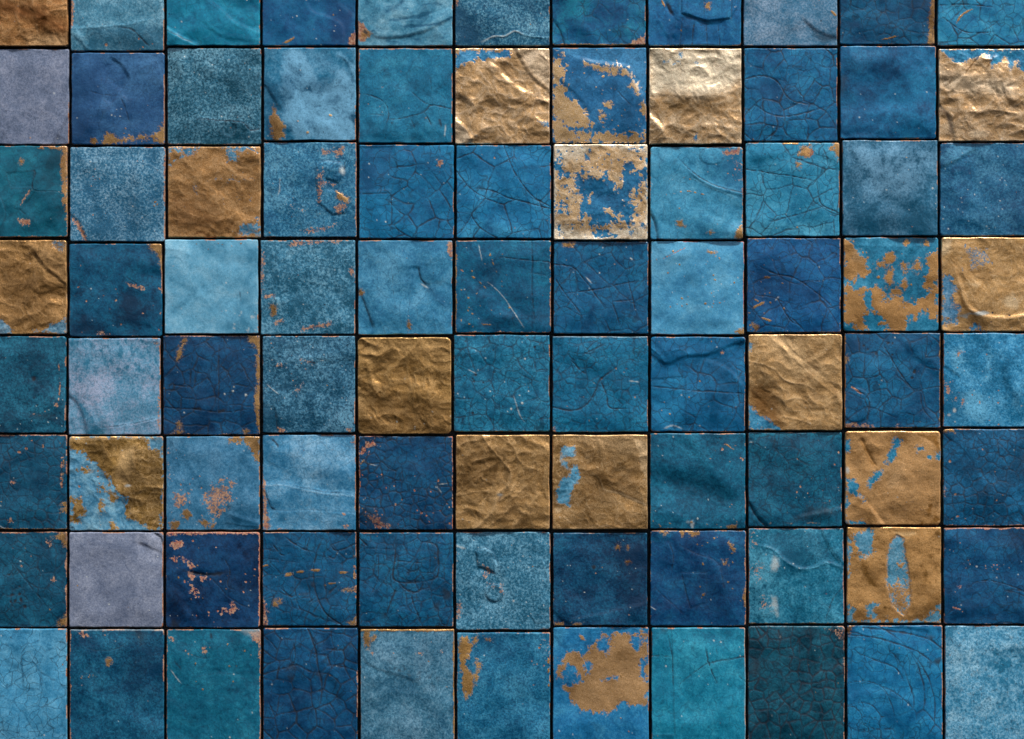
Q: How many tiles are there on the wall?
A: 88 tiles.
